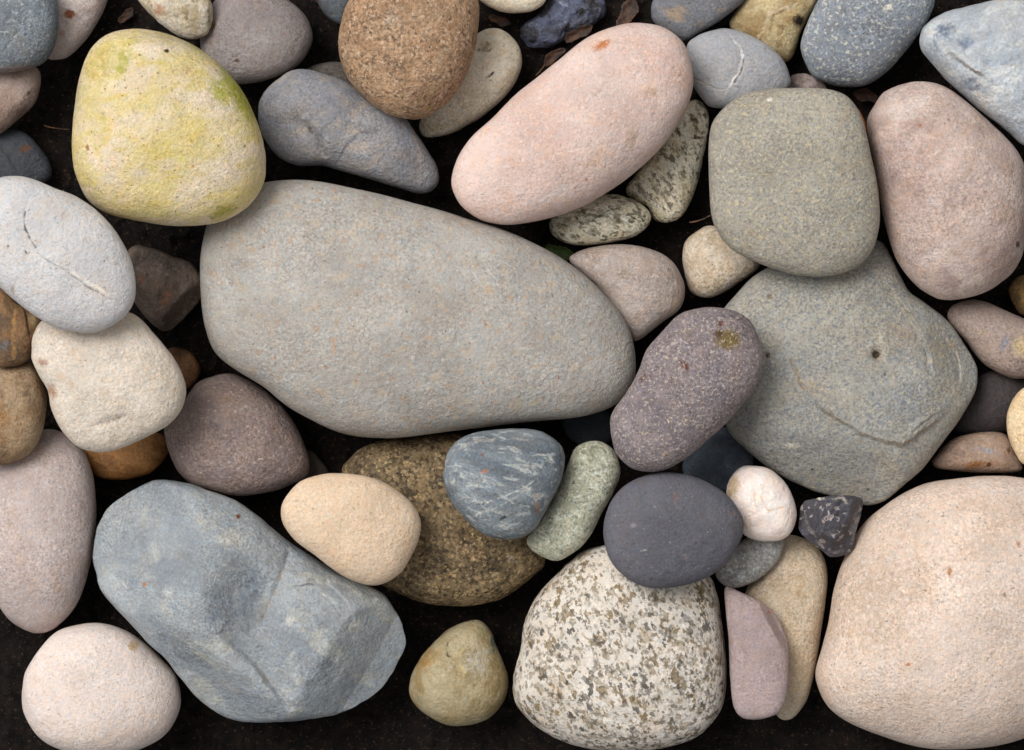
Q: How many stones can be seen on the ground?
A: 62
